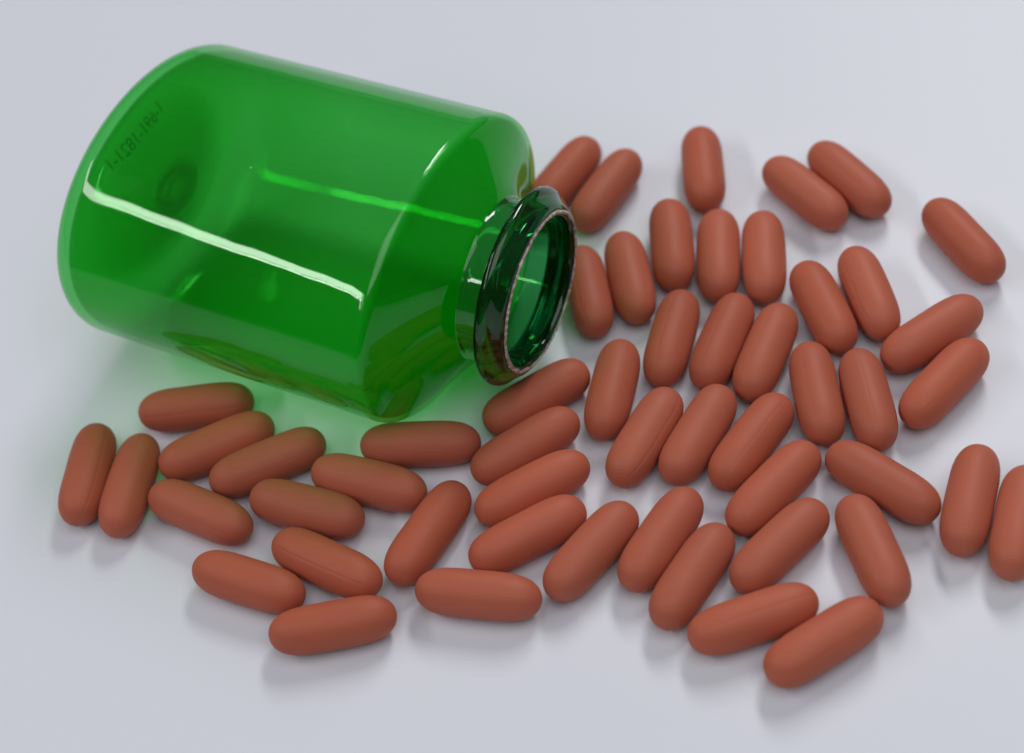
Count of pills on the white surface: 53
